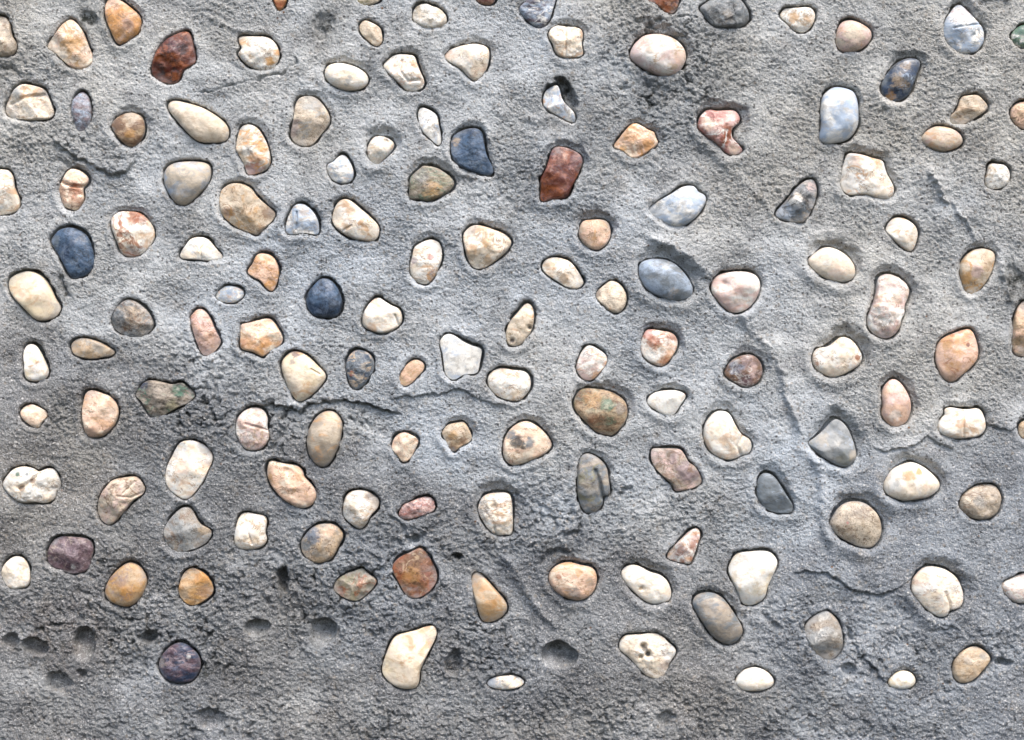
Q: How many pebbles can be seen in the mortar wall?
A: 141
